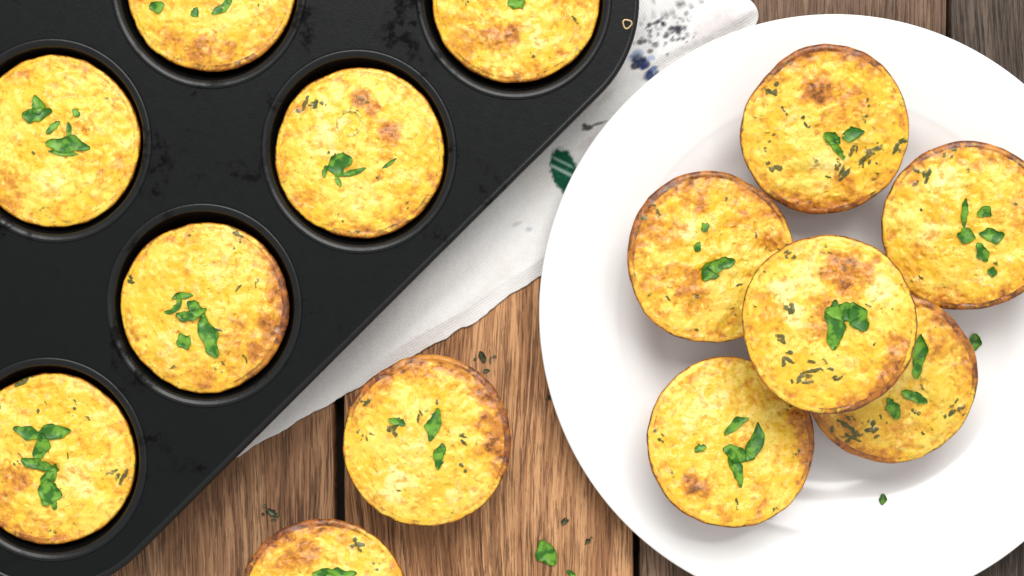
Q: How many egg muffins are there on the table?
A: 14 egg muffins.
